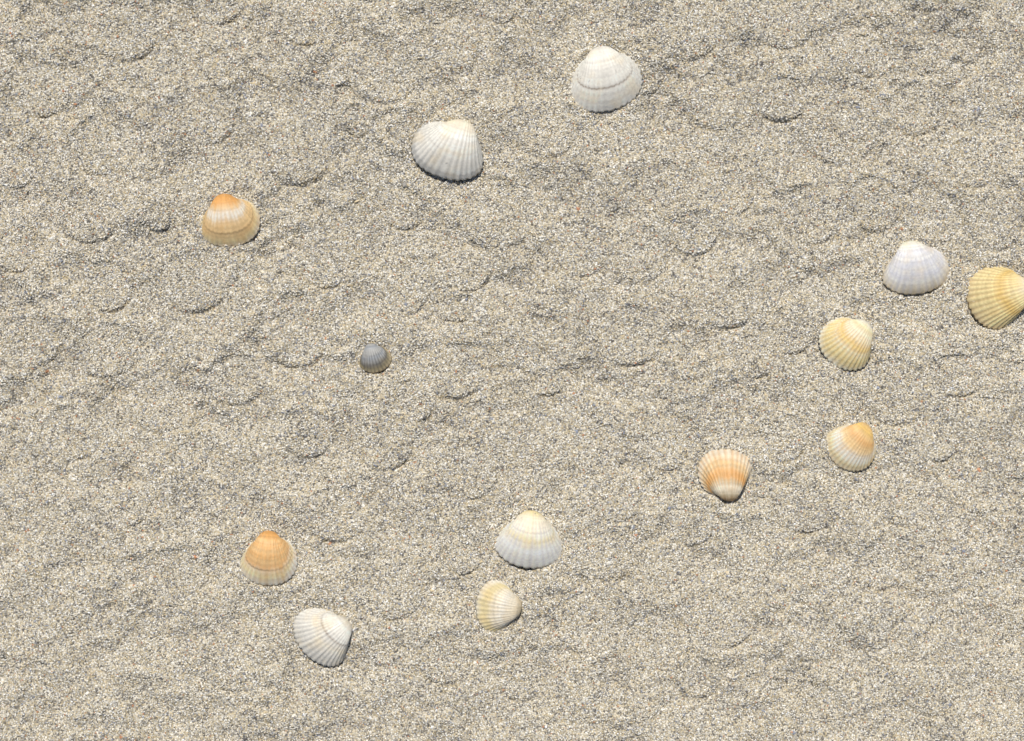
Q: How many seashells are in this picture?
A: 13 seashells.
